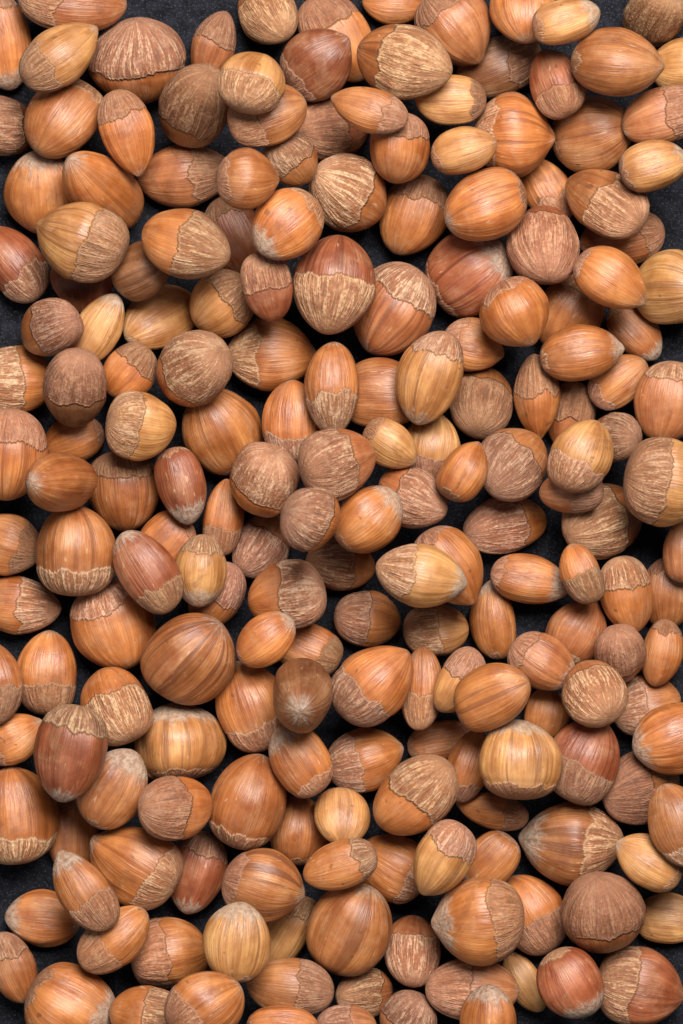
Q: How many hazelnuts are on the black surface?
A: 200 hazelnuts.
